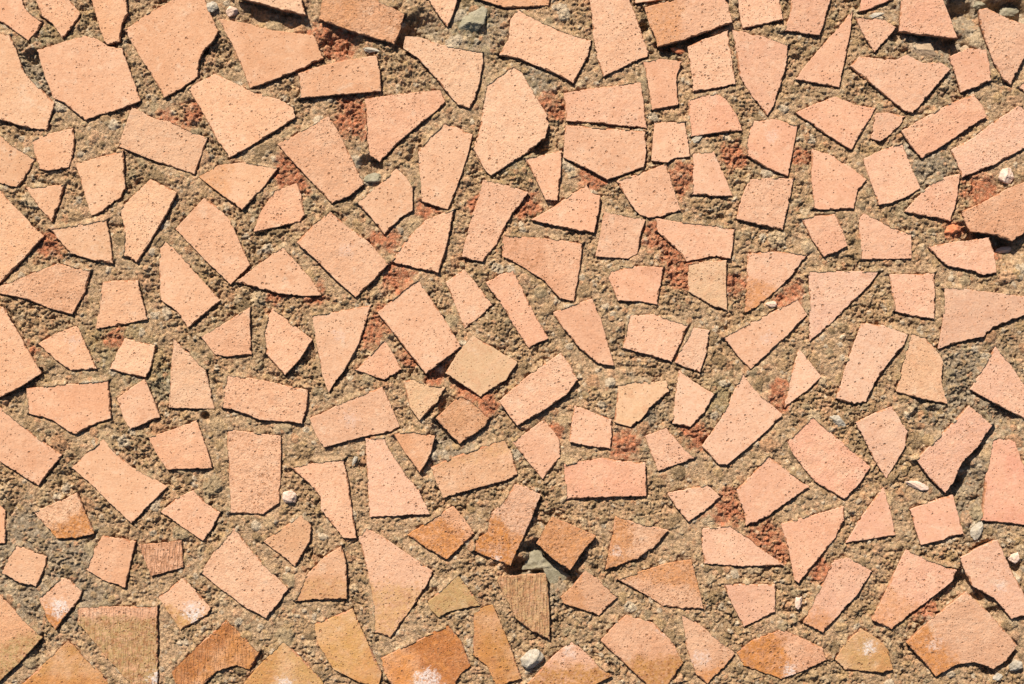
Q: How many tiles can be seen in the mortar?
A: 174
